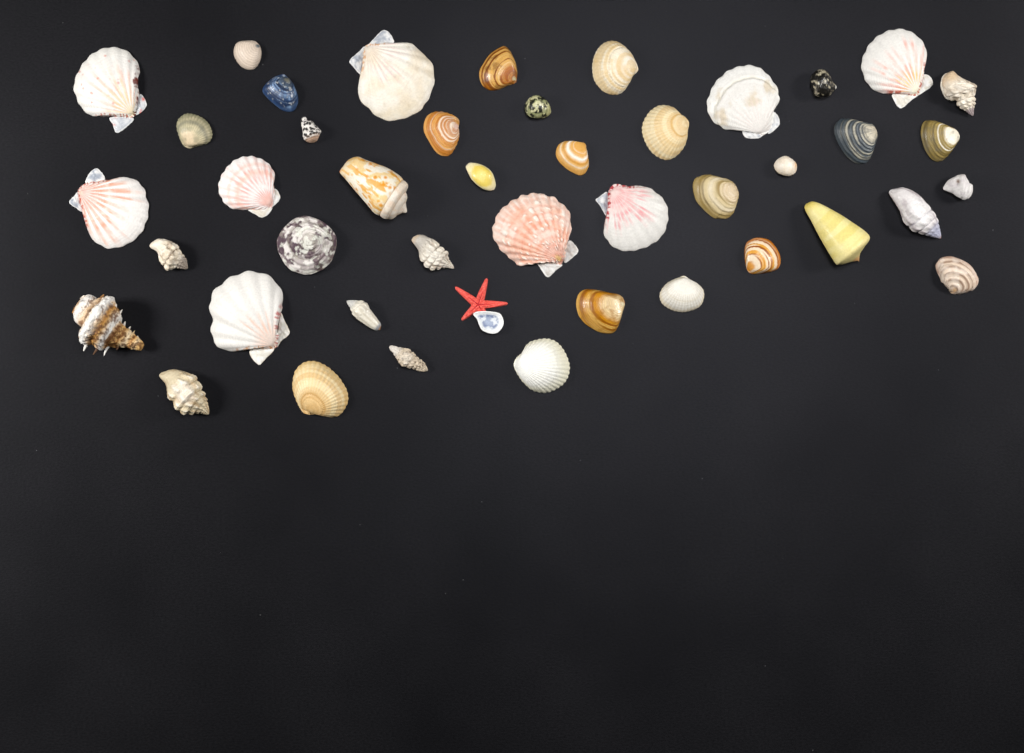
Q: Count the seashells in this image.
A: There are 44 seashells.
